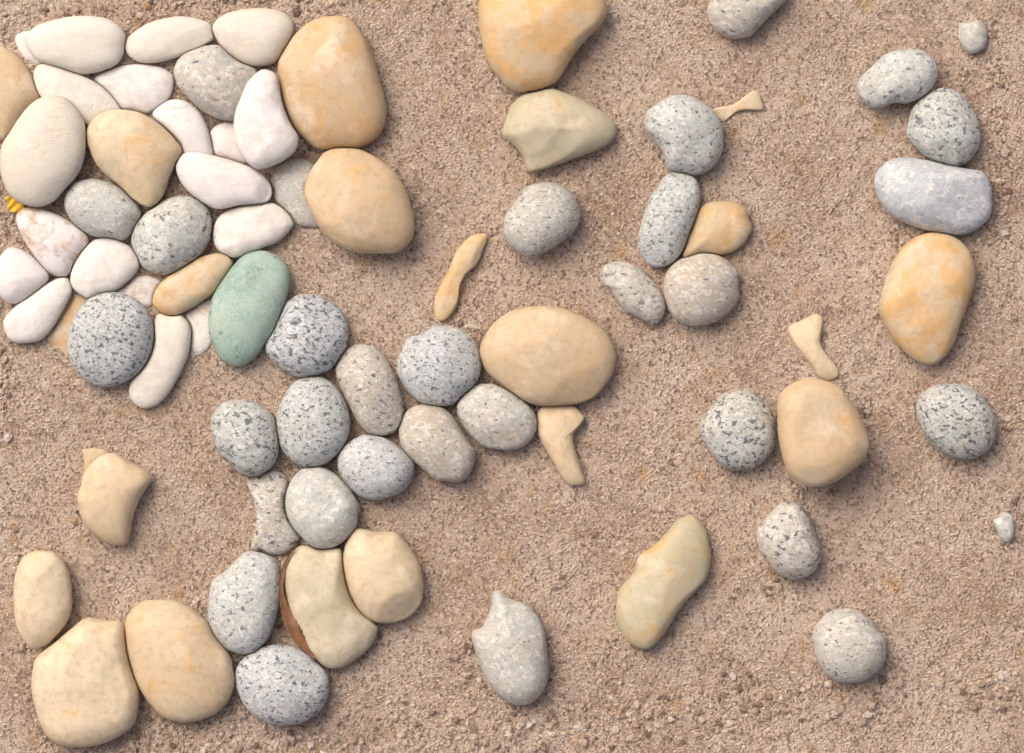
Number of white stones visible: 19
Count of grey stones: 33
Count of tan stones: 24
